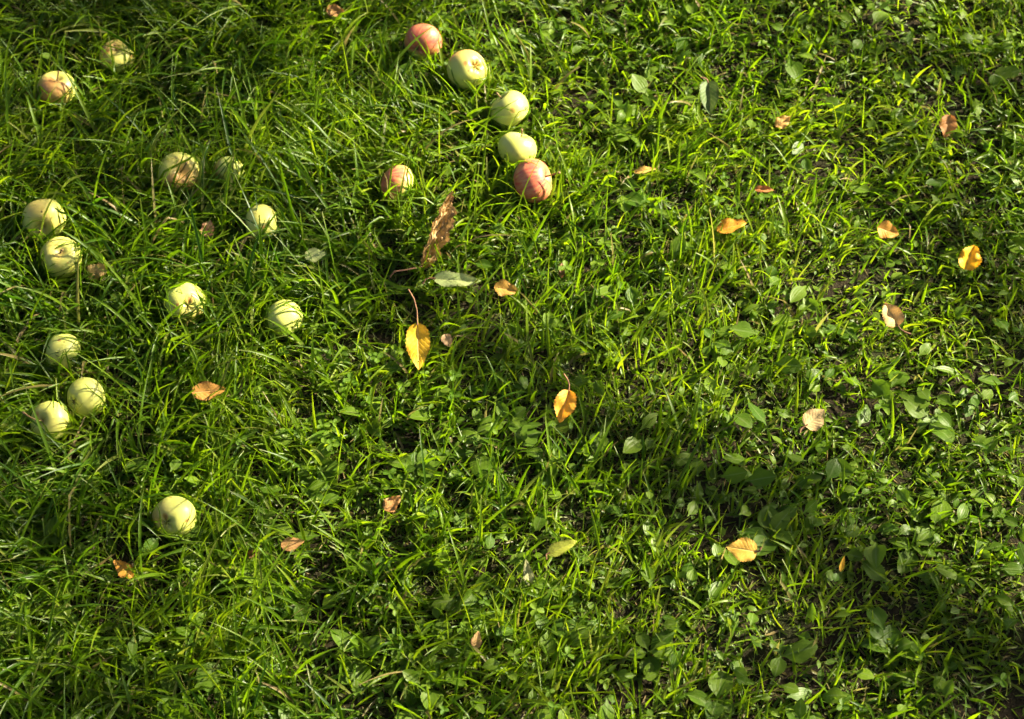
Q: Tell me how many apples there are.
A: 19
